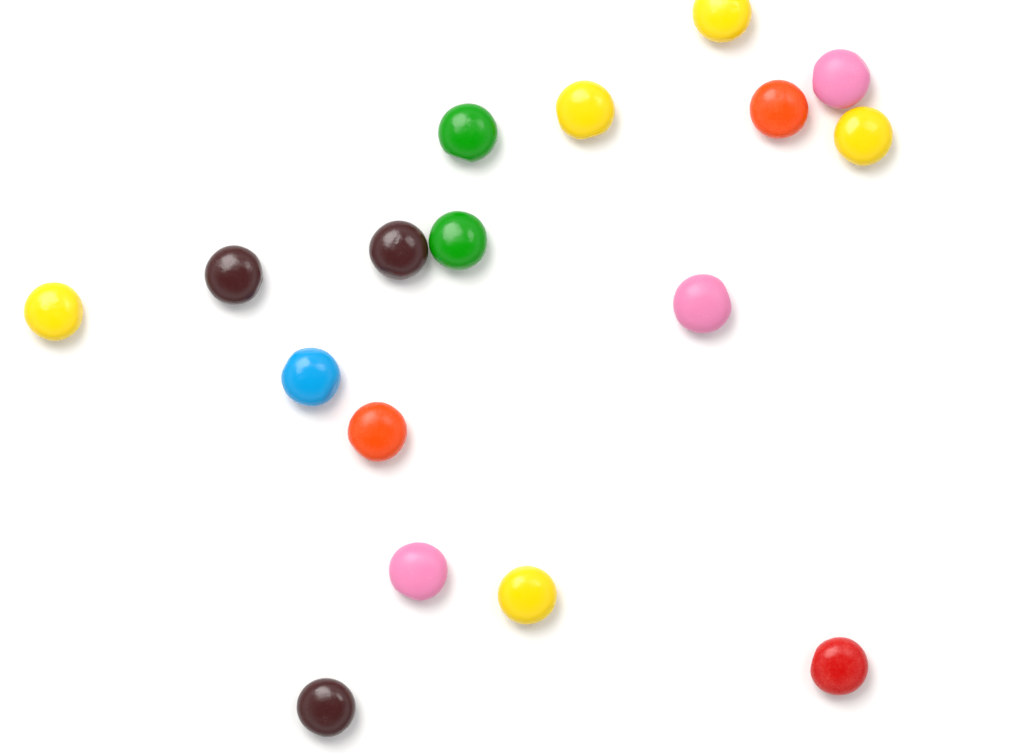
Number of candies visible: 17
